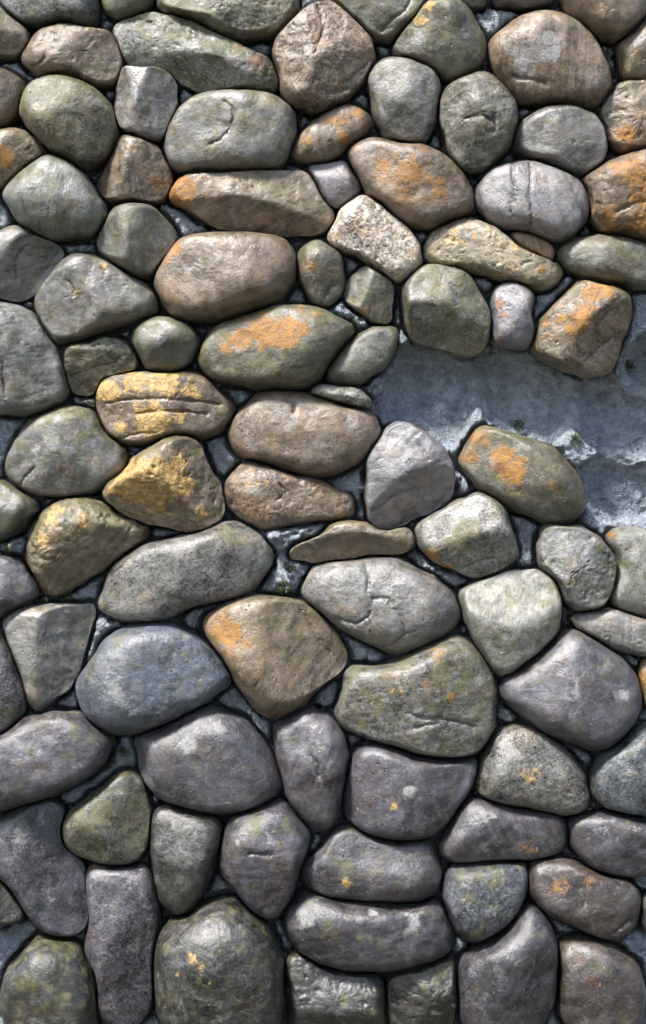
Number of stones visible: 100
